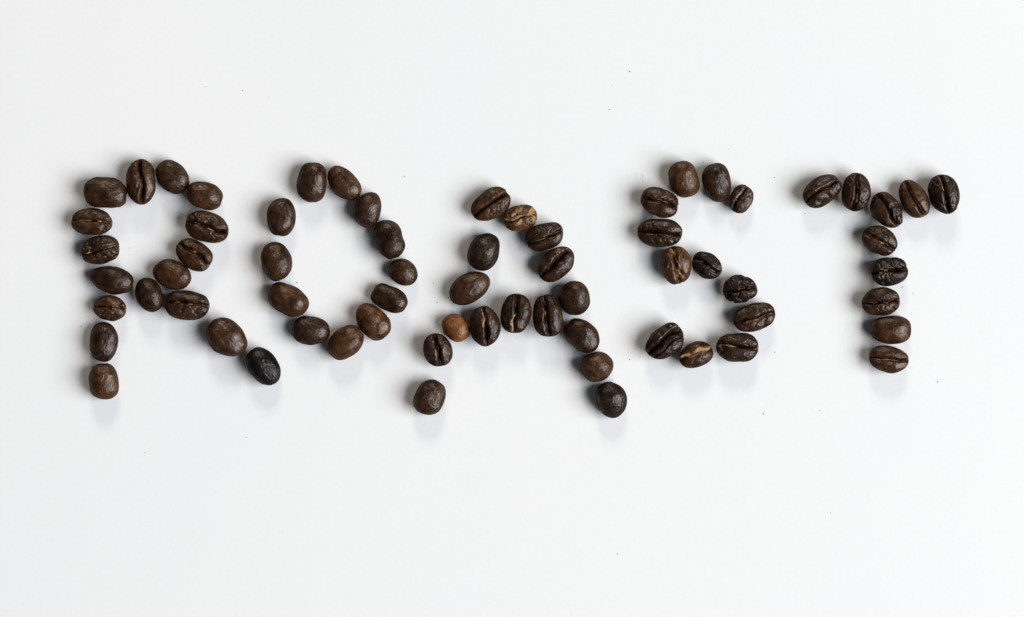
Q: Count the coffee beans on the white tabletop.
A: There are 67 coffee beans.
